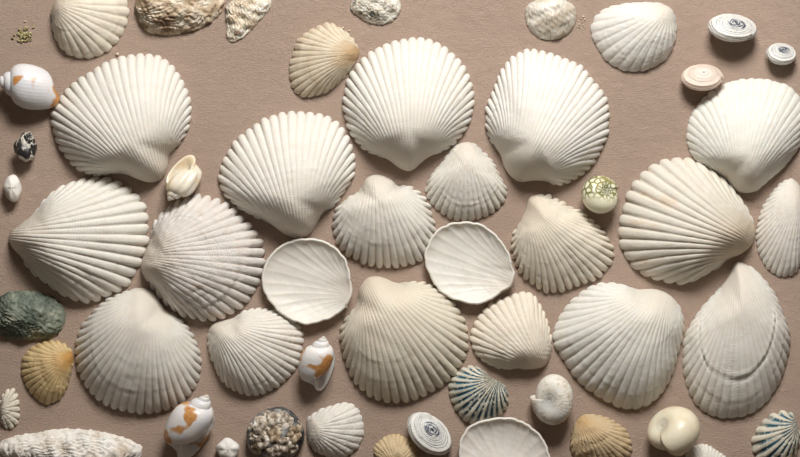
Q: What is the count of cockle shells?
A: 32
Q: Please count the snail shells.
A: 12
